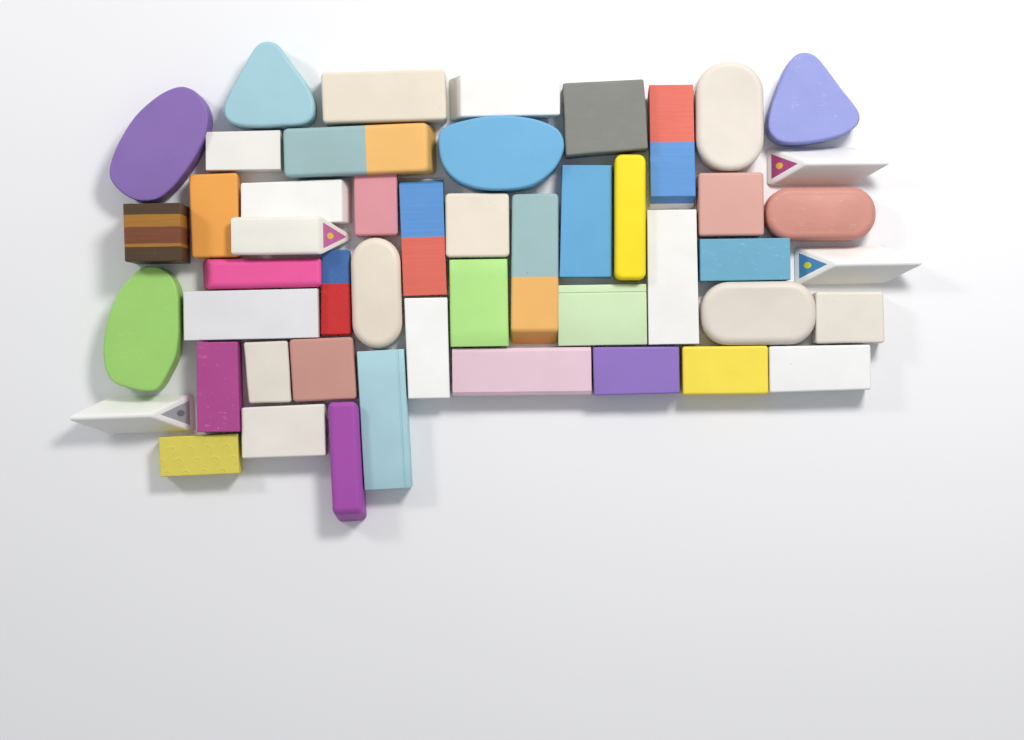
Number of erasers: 49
